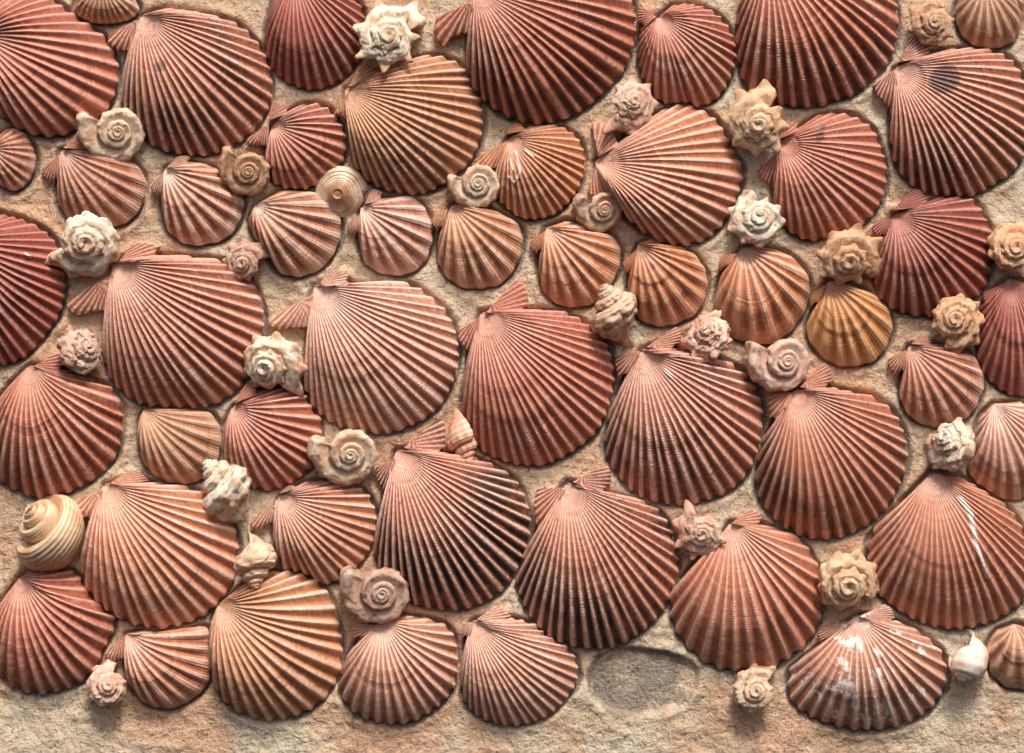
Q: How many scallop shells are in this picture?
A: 50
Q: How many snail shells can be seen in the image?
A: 32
